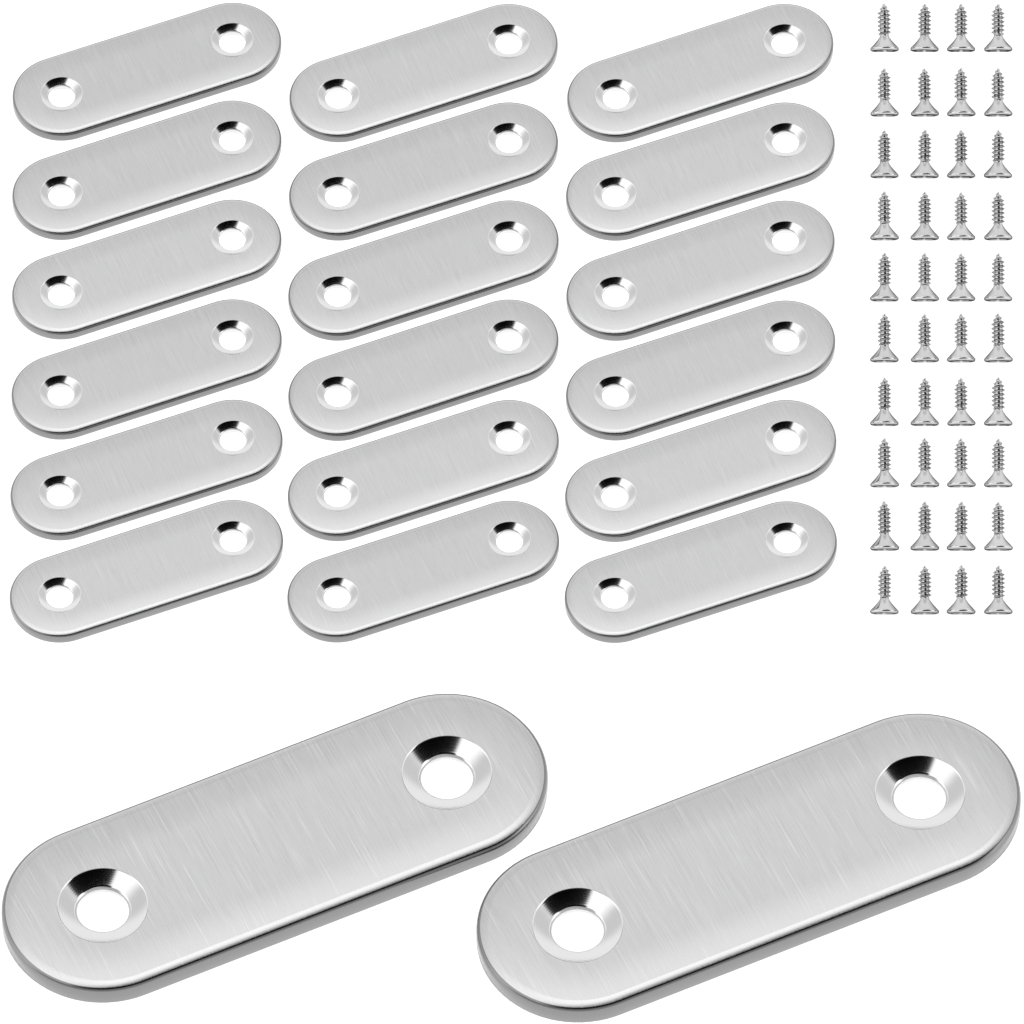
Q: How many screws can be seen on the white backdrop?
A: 40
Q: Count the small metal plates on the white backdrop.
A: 18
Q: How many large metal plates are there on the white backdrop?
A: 2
